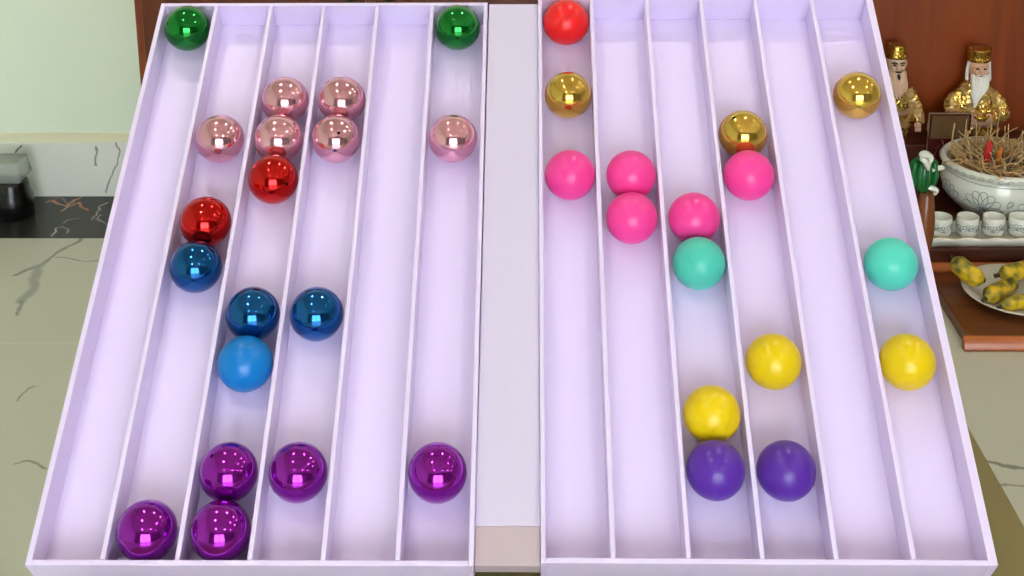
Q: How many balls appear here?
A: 35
